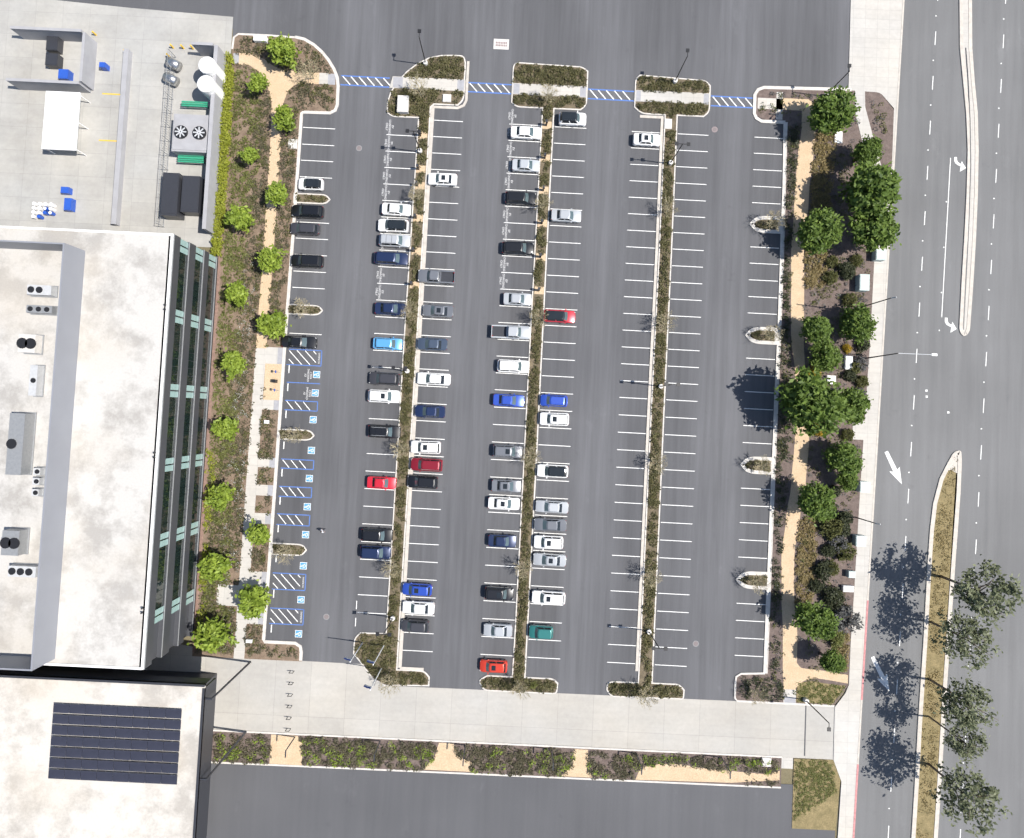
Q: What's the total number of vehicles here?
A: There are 57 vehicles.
